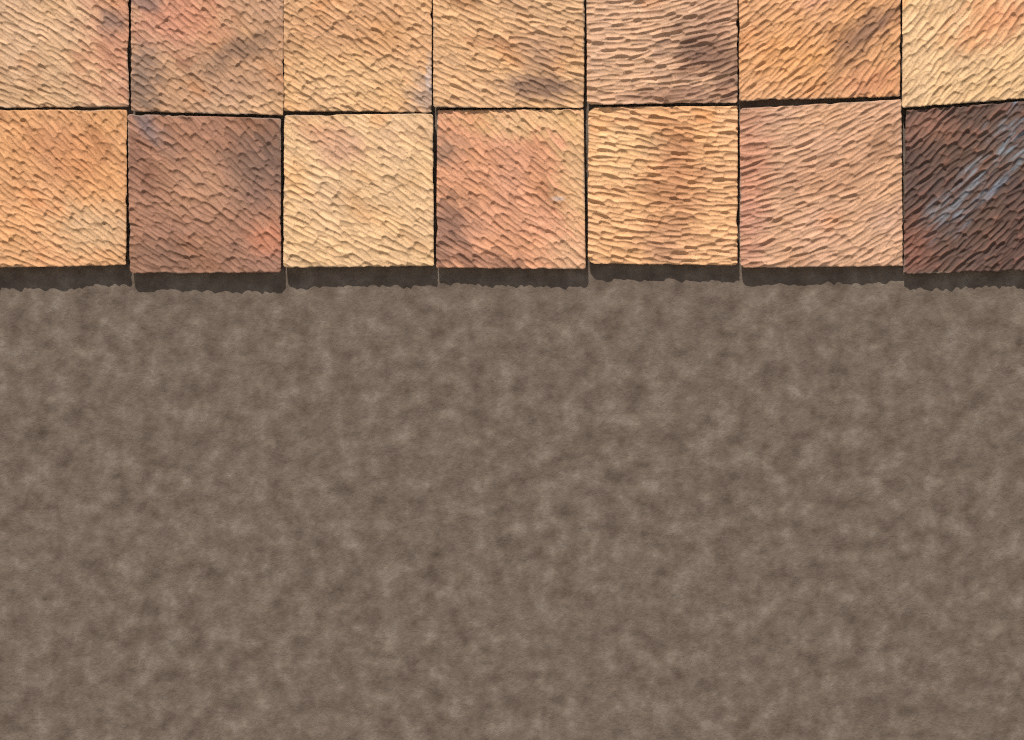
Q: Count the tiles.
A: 14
